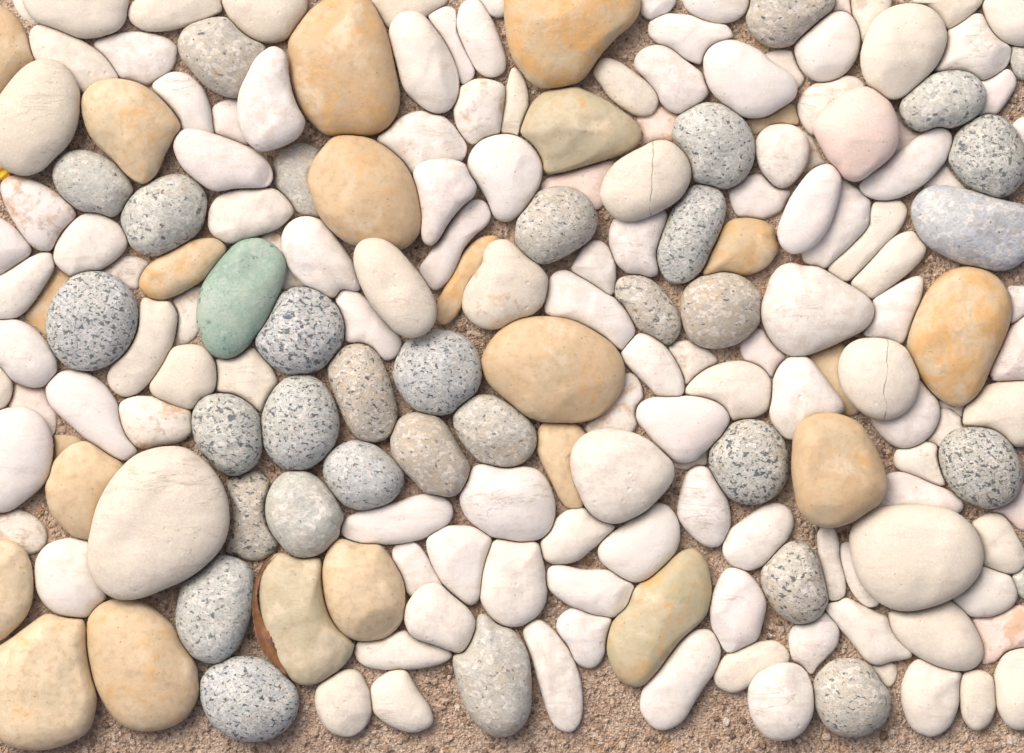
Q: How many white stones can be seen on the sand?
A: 134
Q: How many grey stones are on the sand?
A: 33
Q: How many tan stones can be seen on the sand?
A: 24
